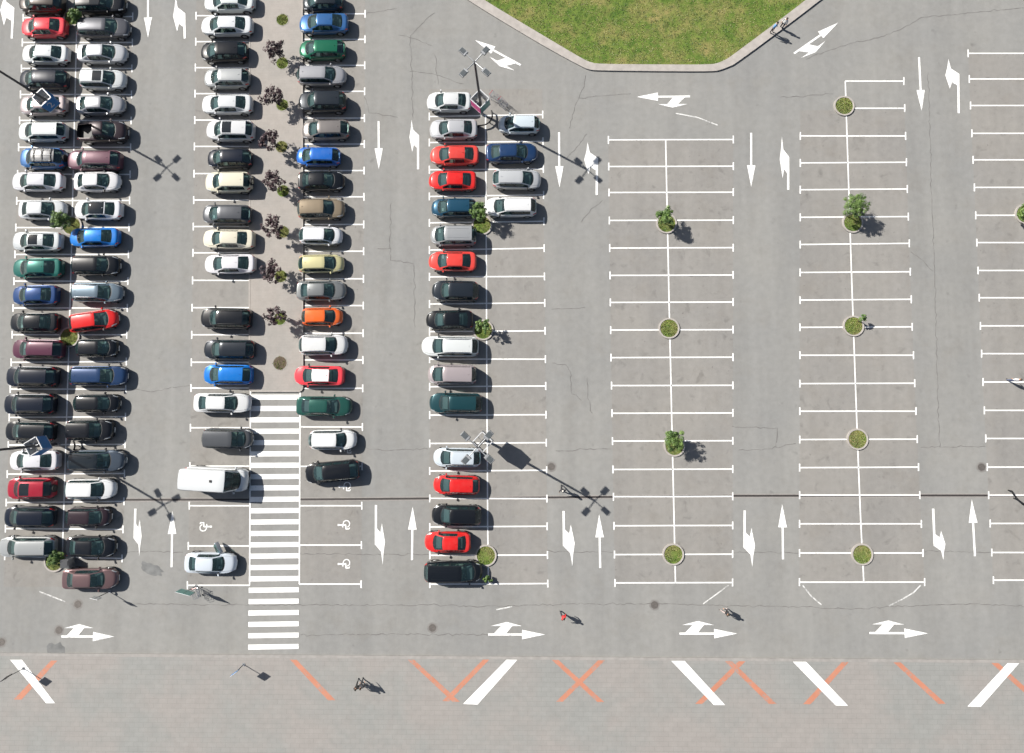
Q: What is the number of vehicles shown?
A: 100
